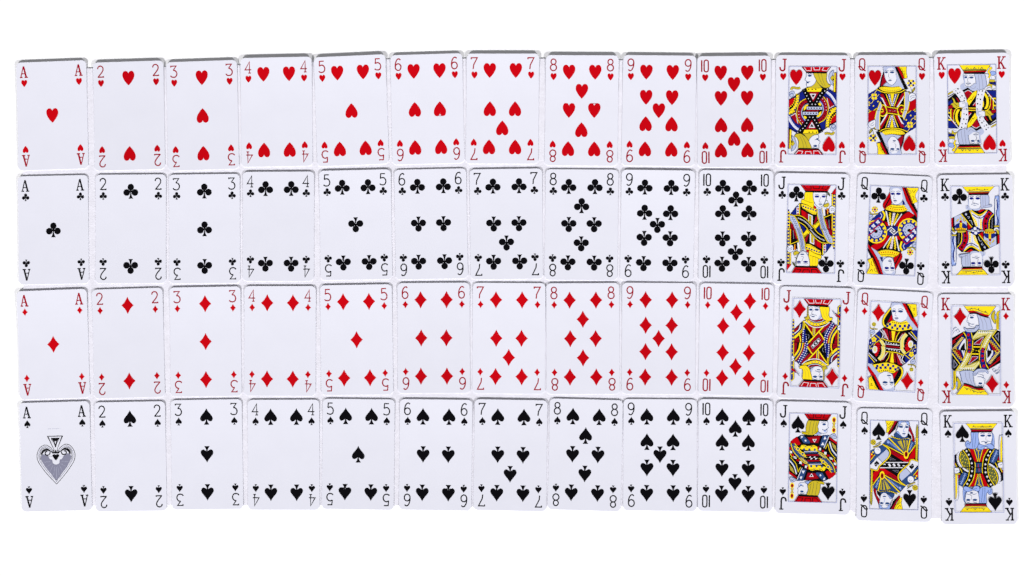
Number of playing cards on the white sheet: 52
